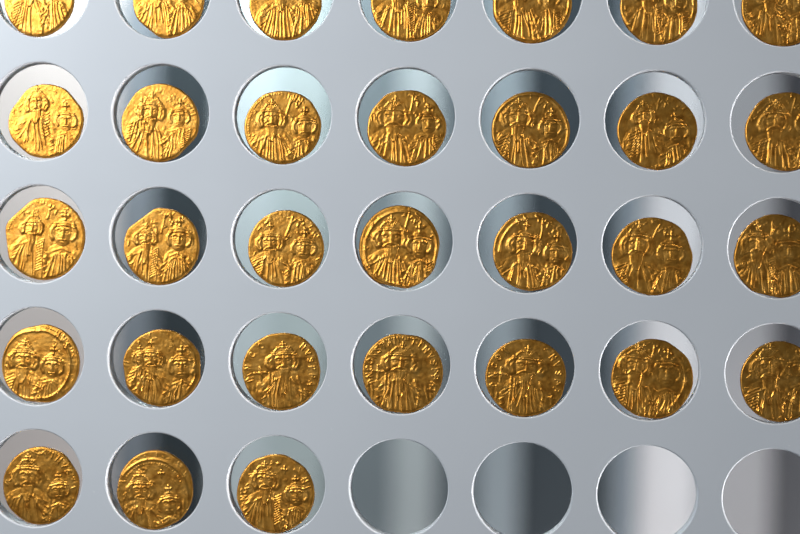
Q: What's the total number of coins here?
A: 31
